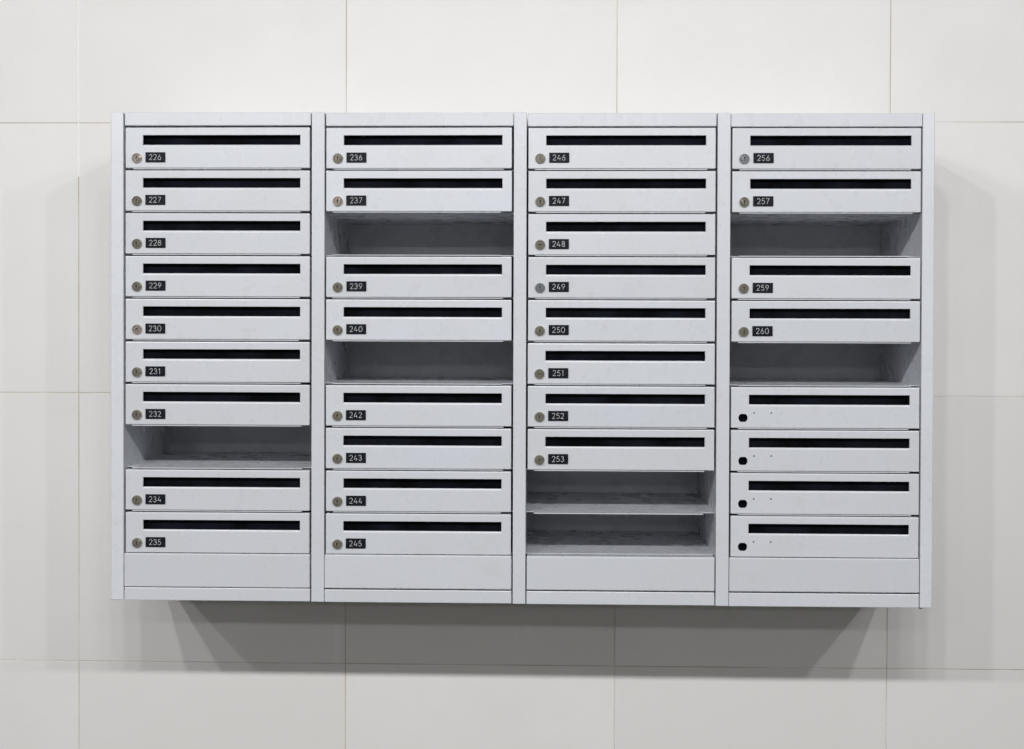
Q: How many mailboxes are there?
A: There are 33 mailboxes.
